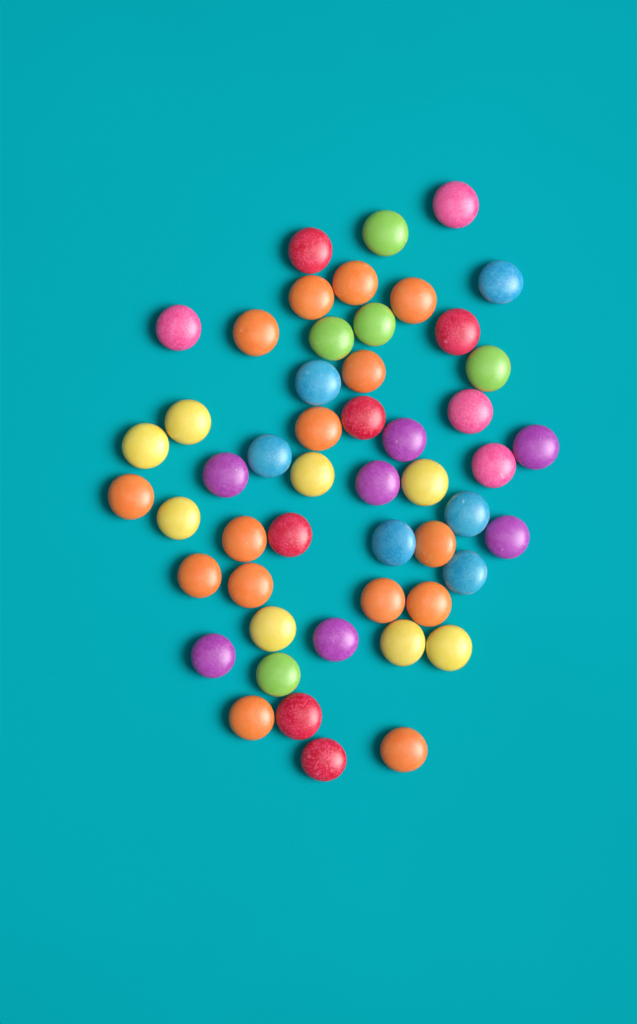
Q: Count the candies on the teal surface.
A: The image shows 51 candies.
